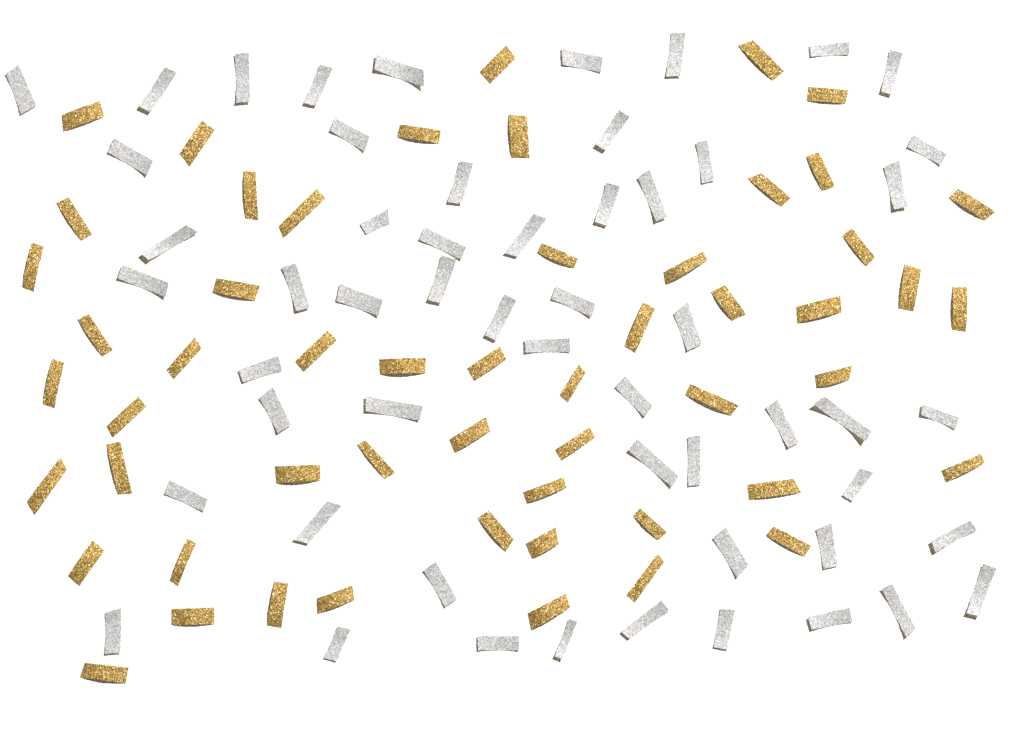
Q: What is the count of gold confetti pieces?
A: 54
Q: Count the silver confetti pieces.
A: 55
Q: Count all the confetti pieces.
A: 109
